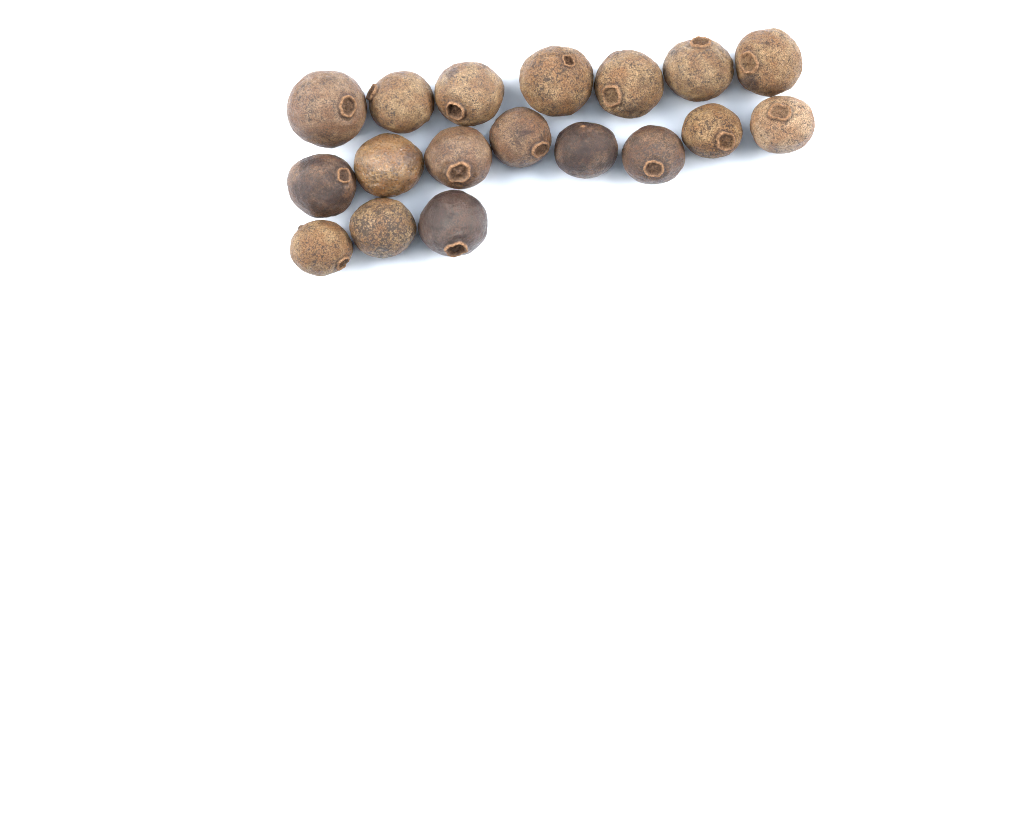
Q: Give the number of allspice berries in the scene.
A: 18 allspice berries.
